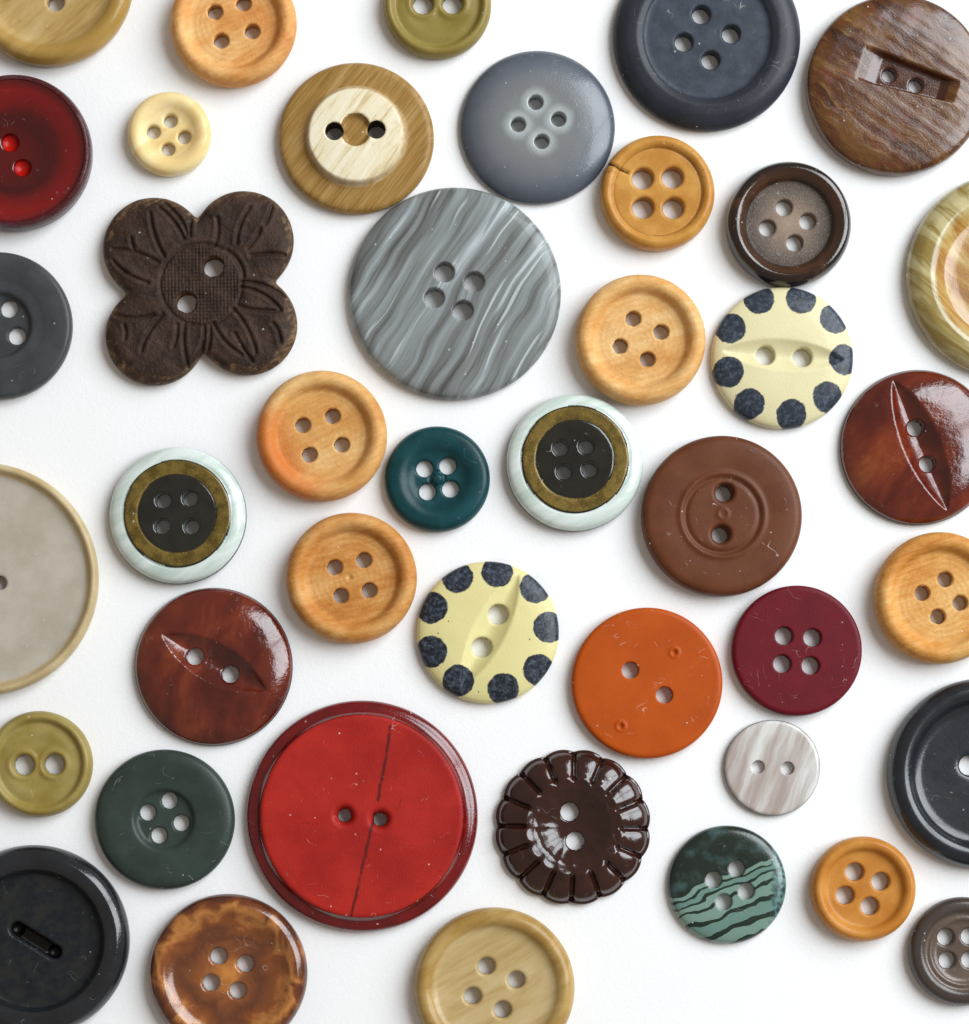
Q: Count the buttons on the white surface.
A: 42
